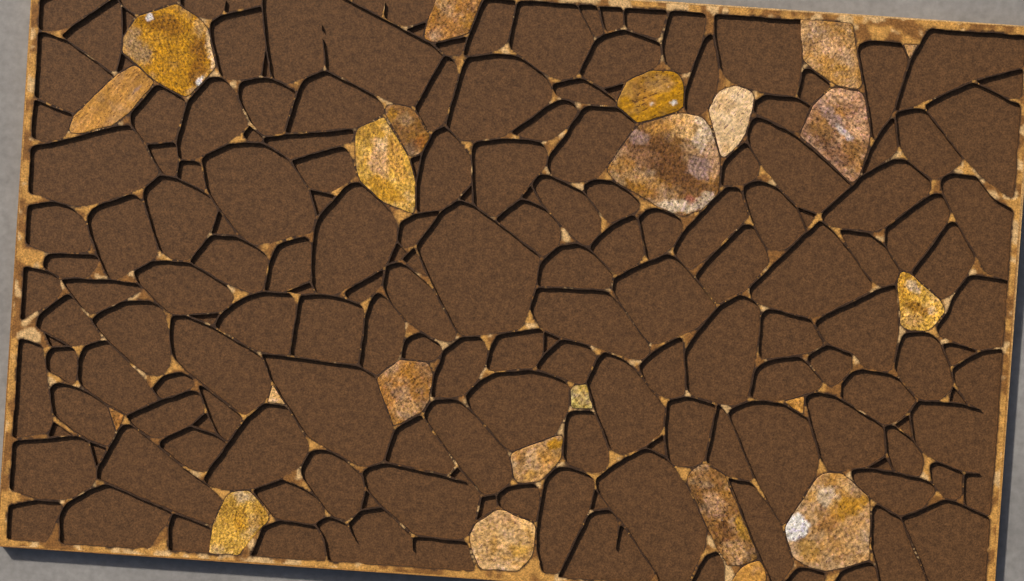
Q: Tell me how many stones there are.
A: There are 23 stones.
